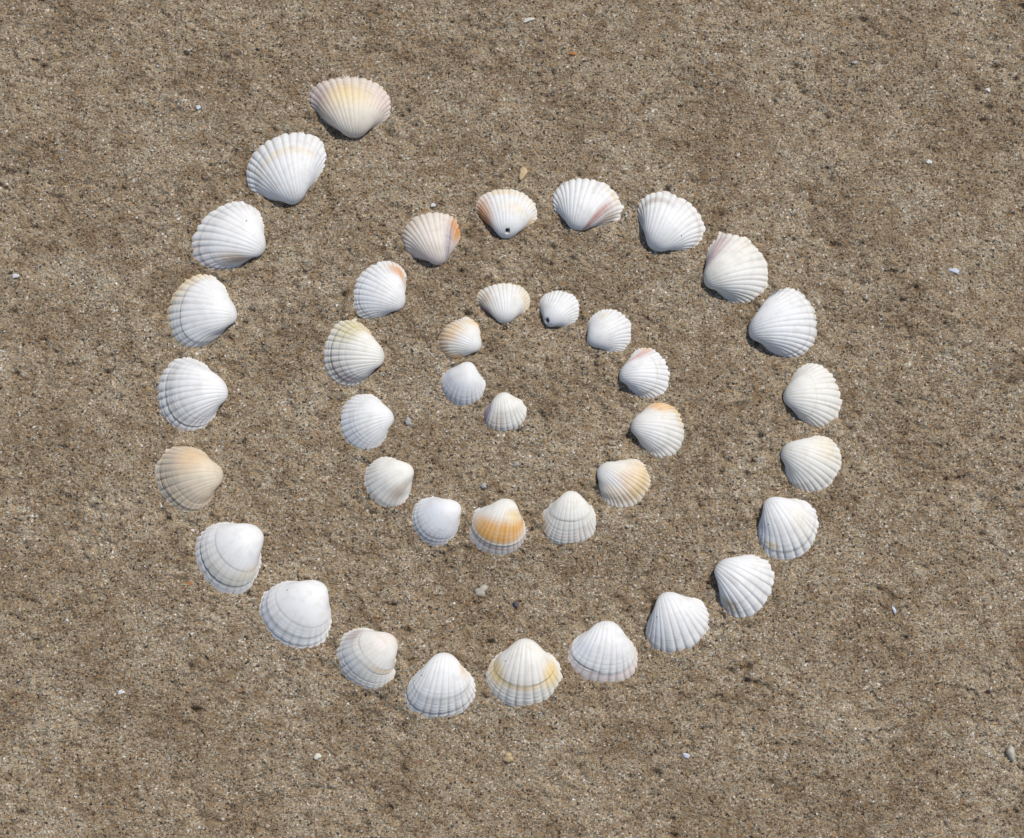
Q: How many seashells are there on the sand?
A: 39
